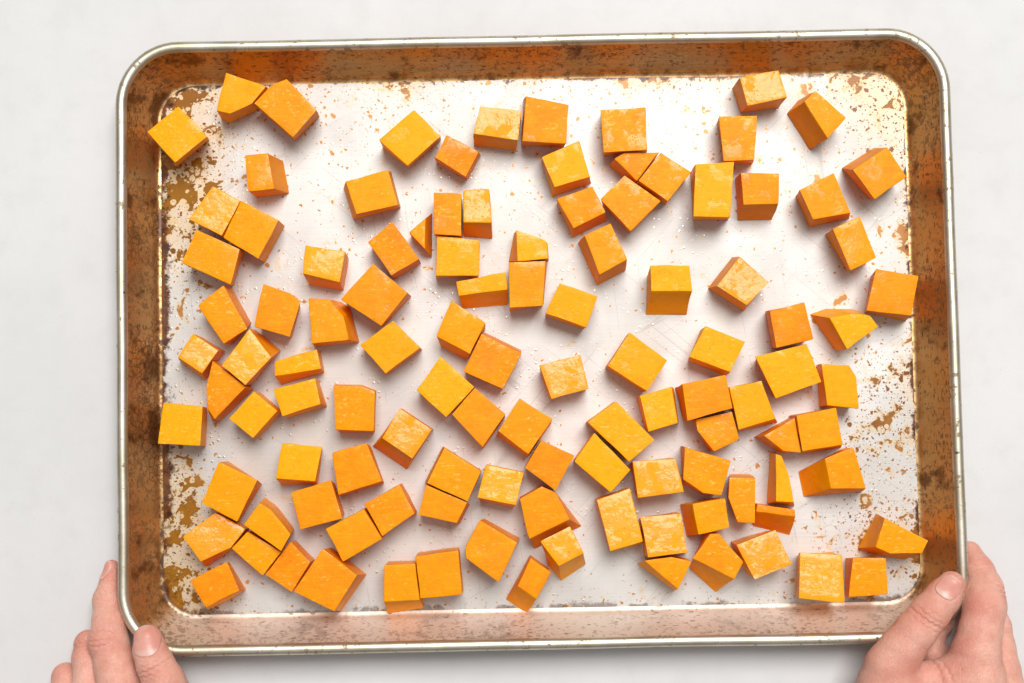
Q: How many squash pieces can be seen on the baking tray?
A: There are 111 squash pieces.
